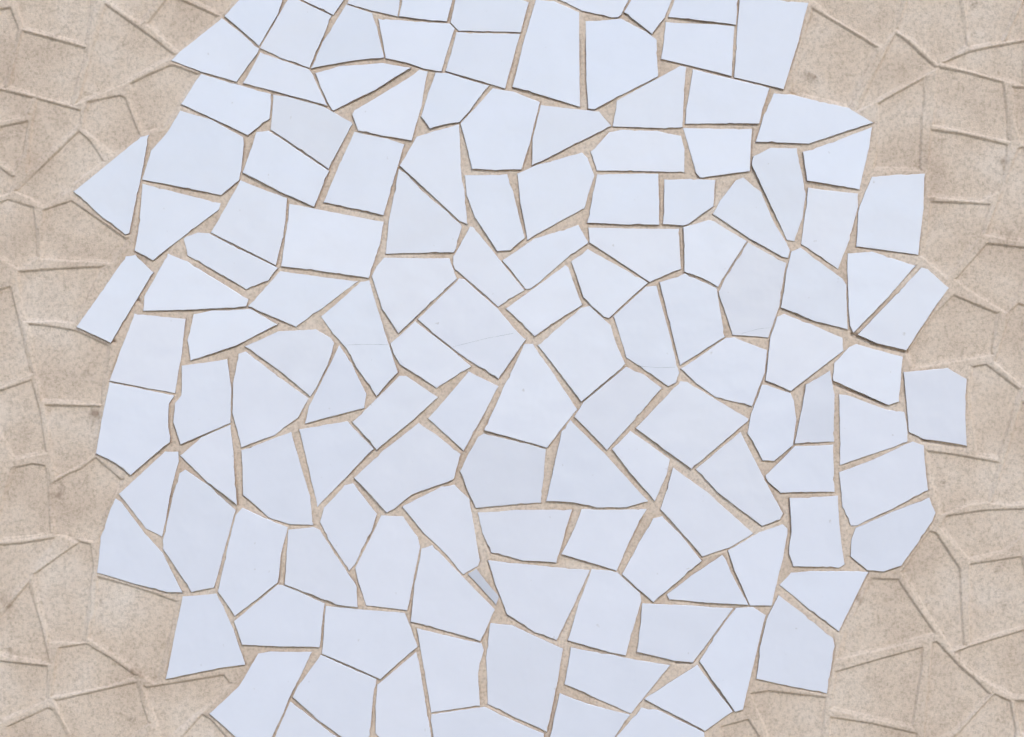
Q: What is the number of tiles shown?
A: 136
